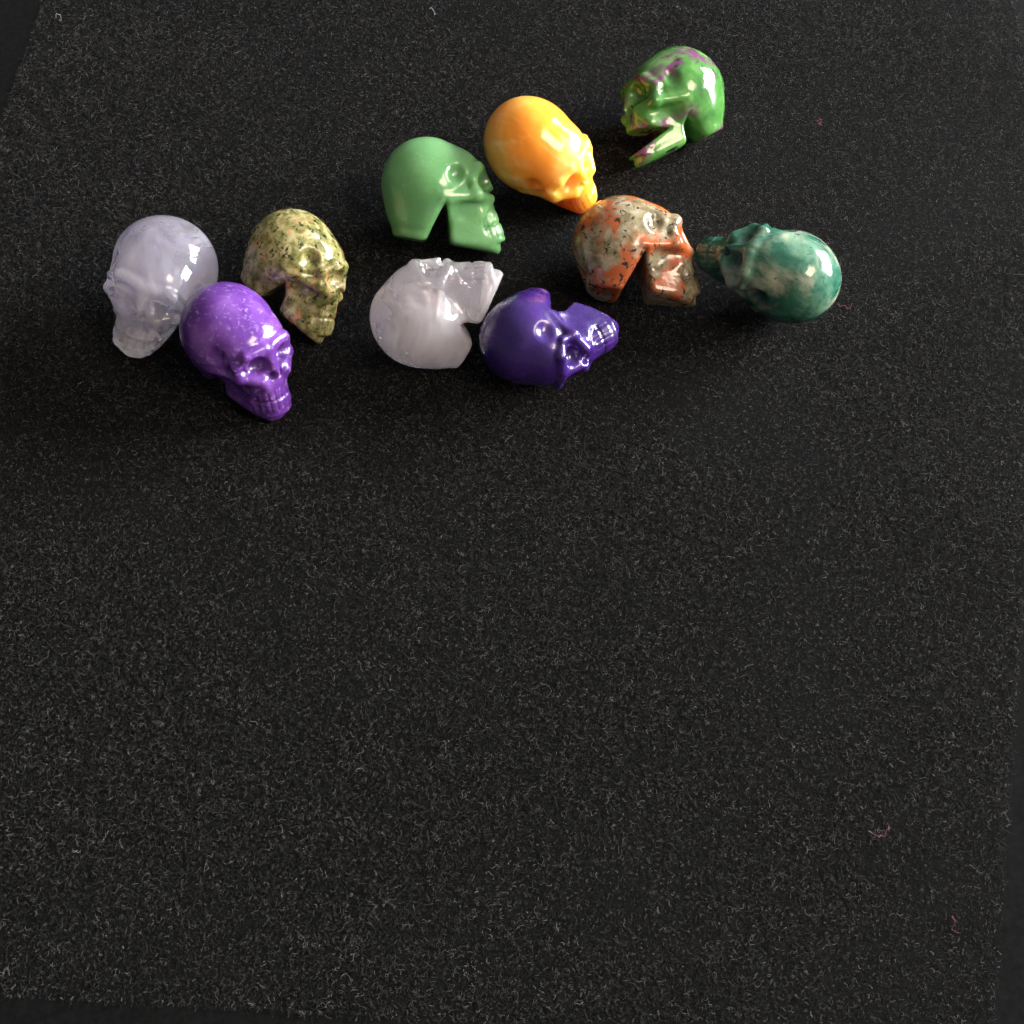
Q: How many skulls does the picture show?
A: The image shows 10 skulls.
